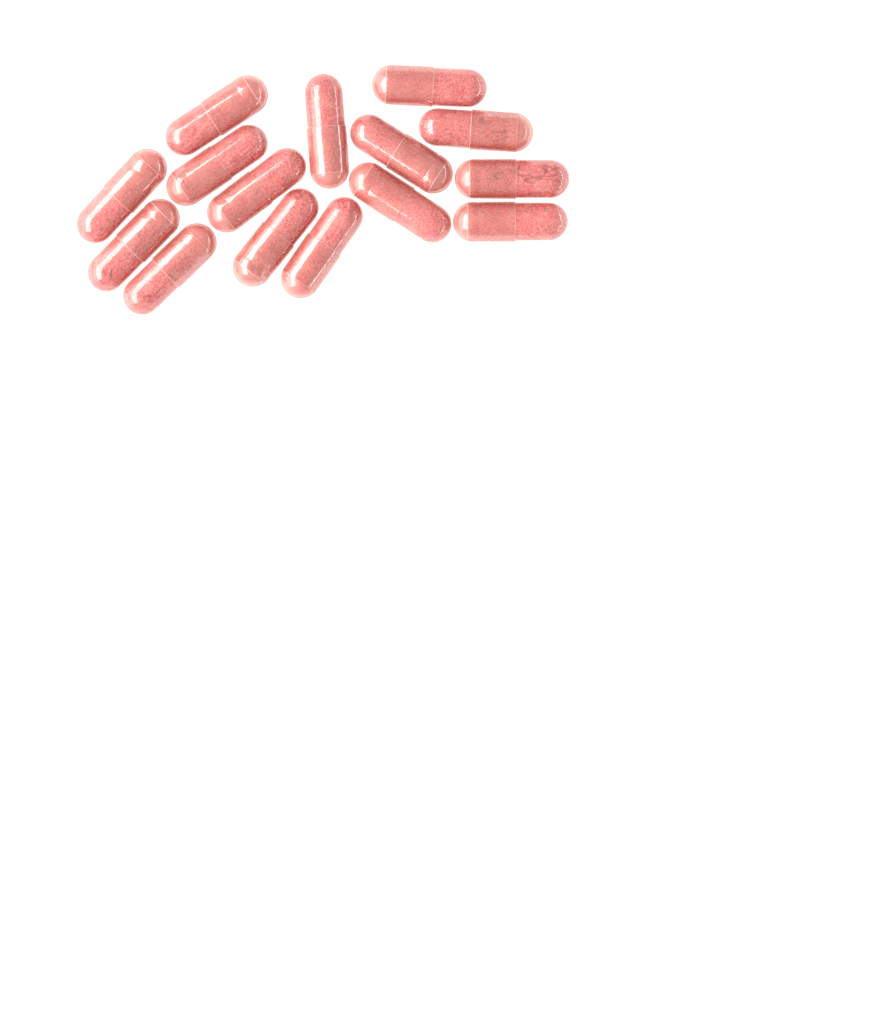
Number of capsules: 15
